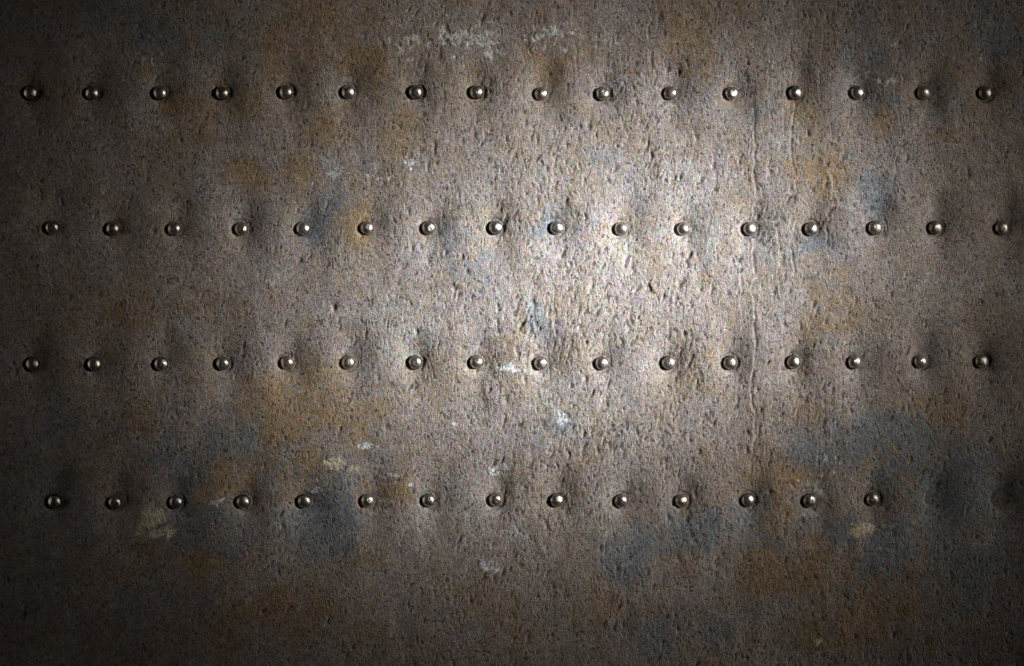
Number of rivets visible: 62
